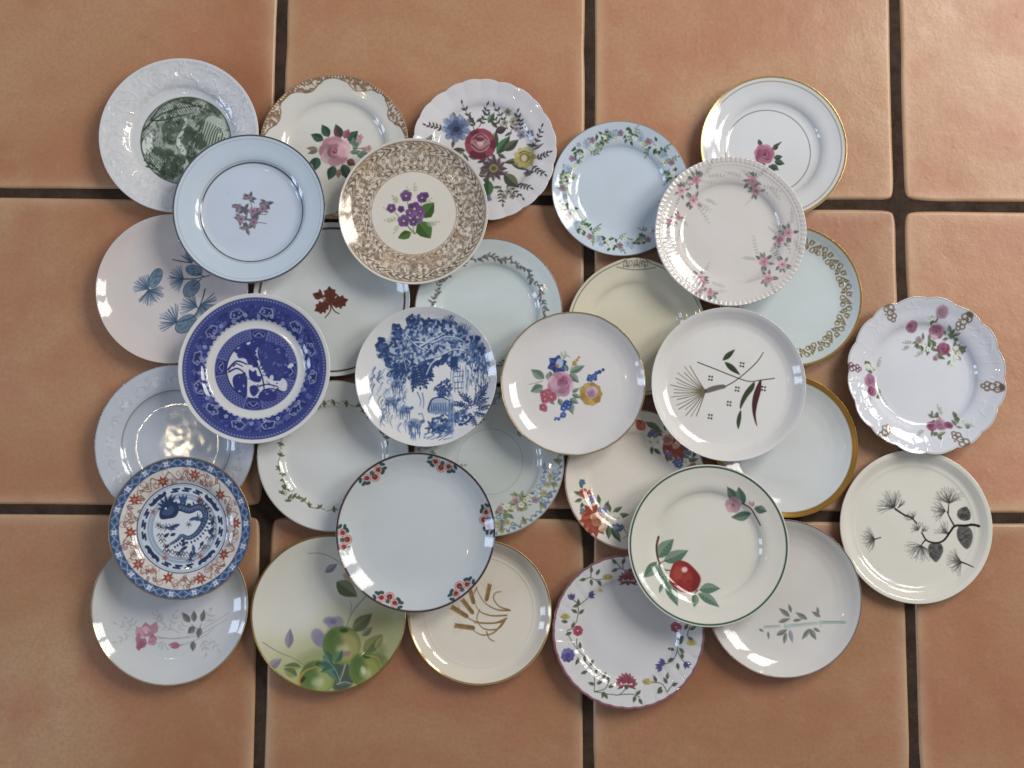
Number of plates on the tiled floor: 32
